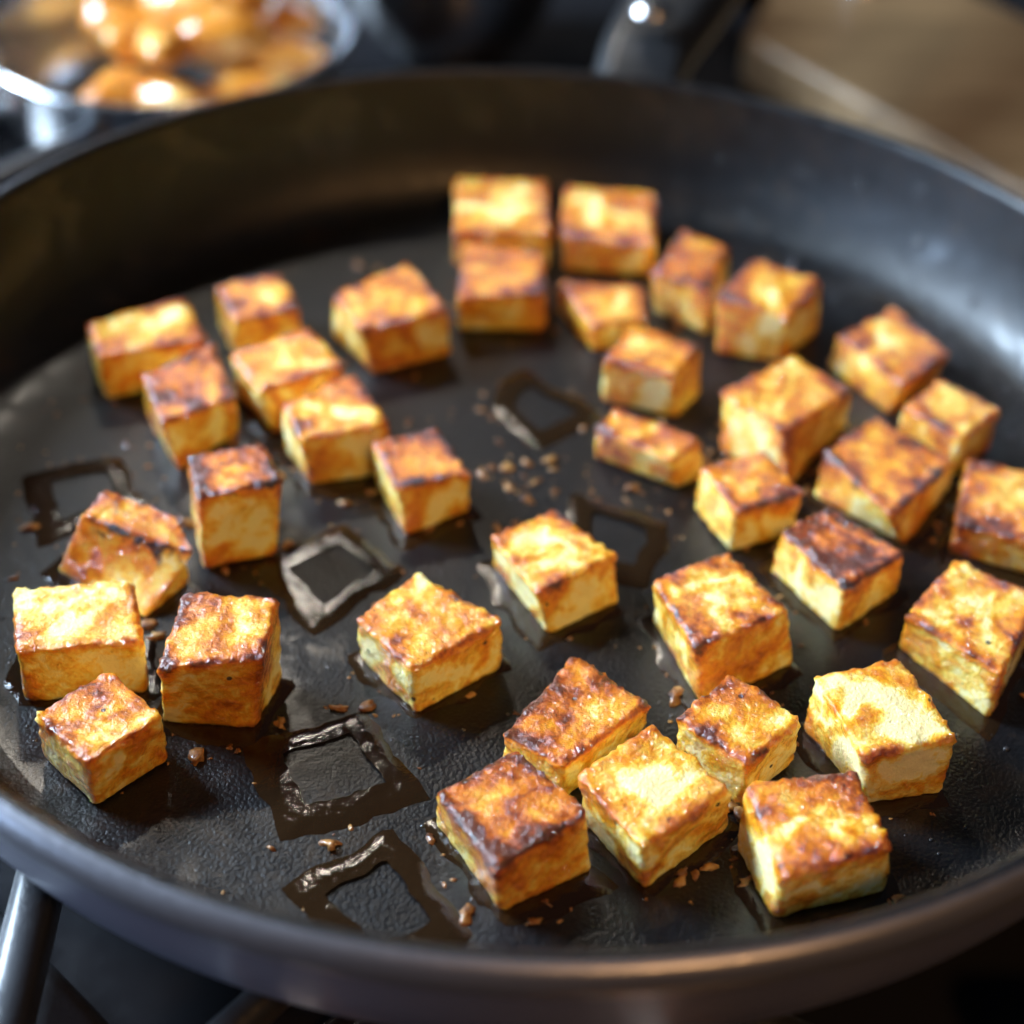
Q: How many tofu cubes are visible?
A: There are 37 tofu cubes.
